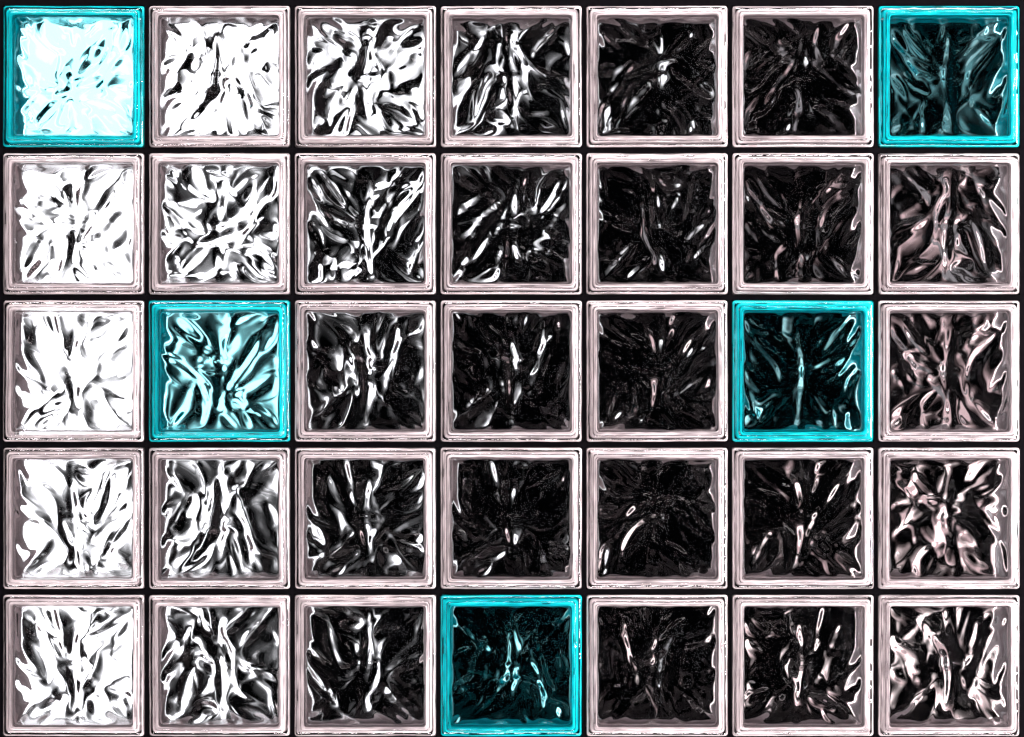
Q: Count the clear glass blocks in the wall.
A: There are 30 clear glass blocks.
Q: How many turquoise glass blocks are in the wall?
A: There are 5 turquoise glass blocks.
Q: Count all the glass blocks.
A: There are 35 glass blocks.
